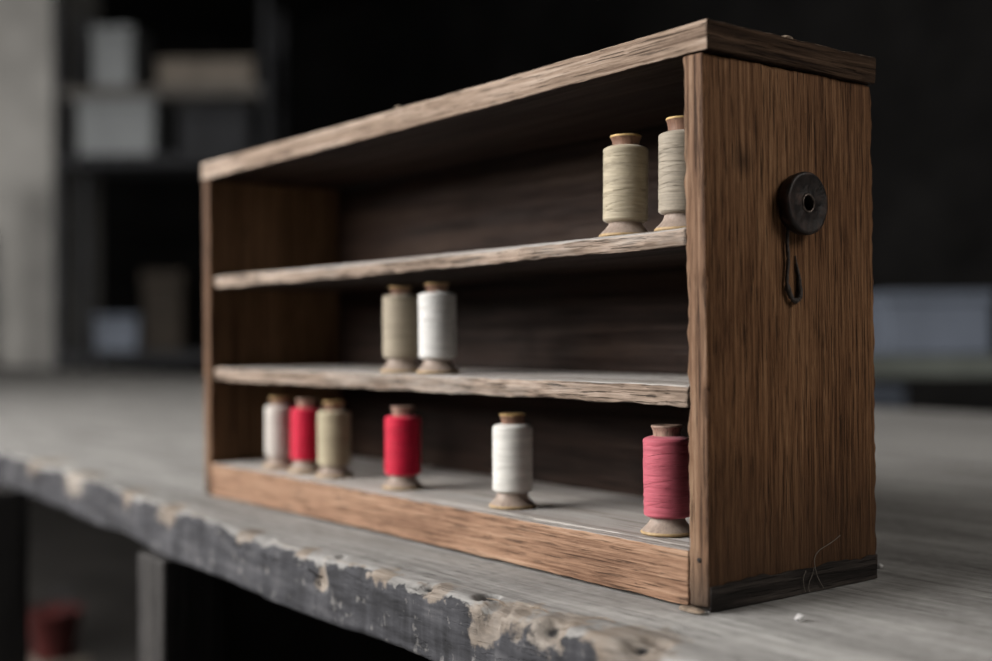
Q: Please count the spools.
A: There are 10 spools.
